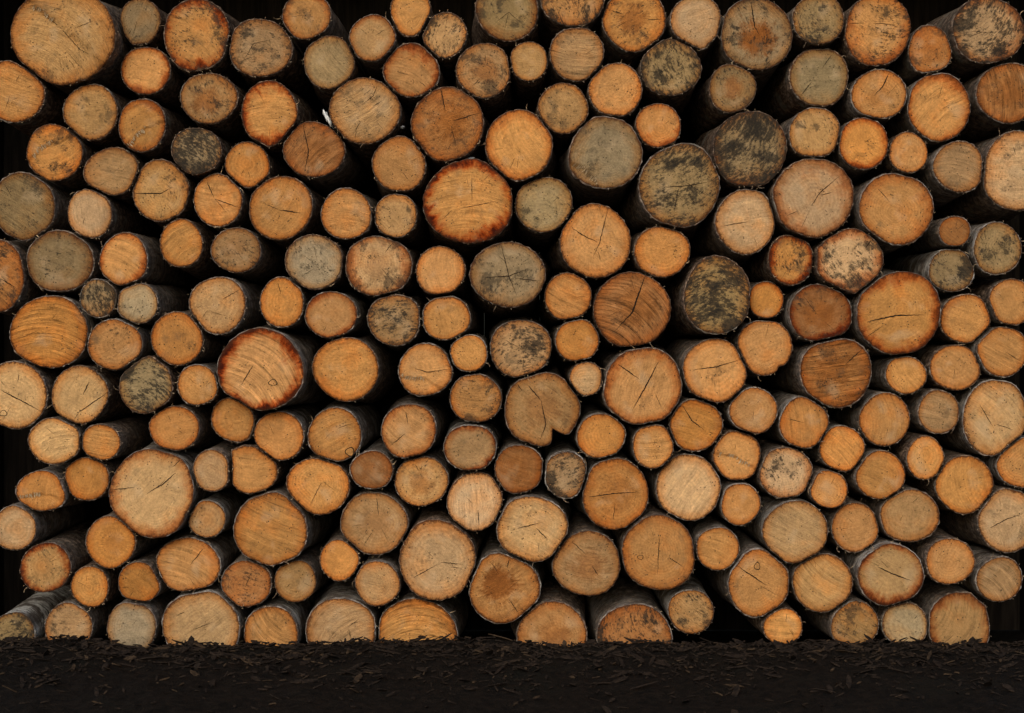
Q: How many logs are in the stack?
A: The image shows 200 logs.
